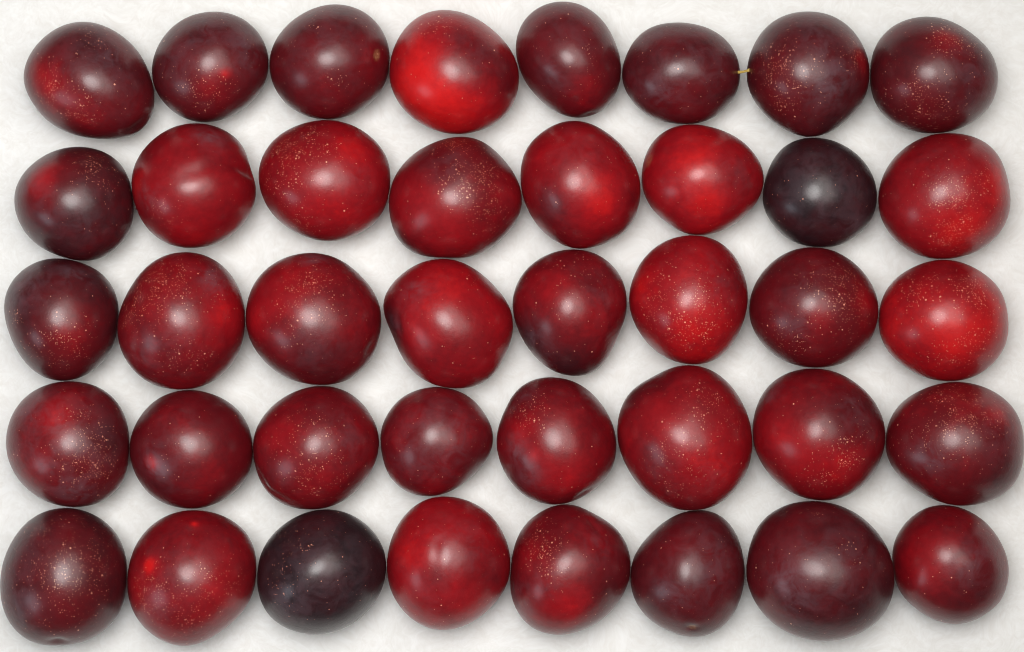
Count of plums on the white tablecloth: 40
